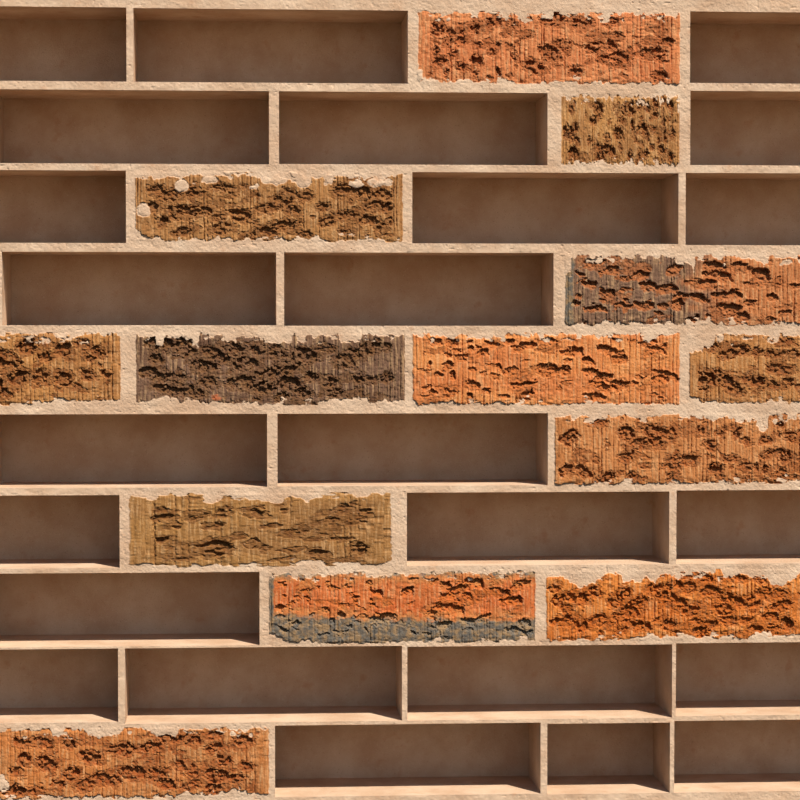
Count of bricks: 13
